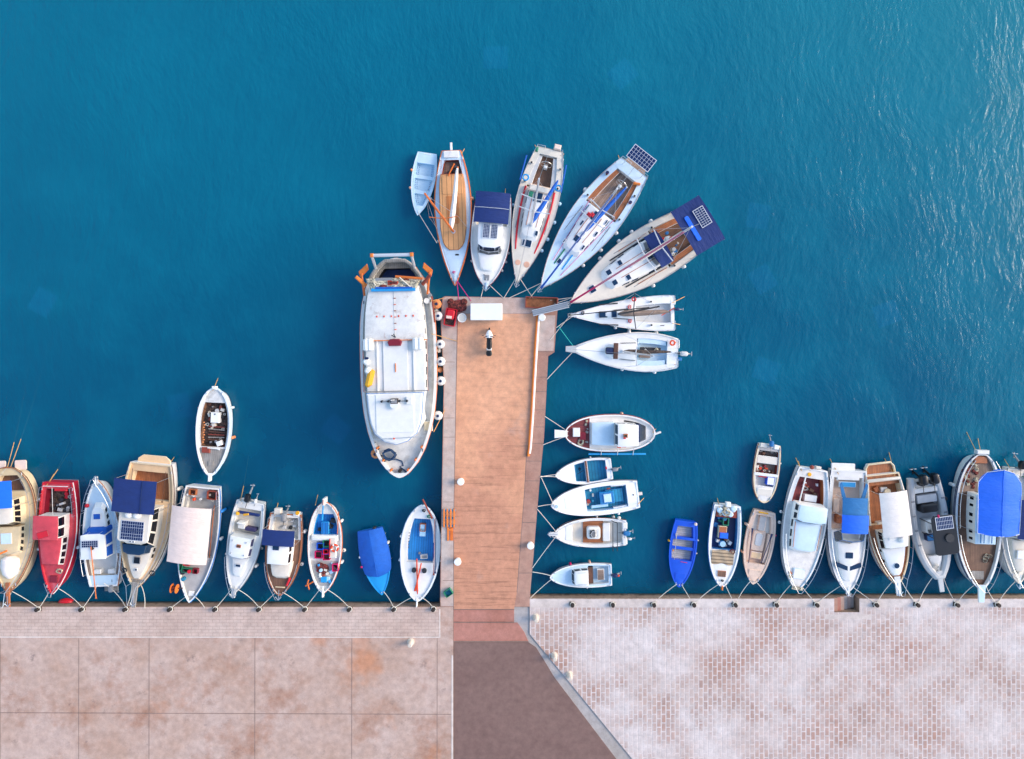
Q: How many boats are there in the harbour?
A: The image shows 35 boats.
